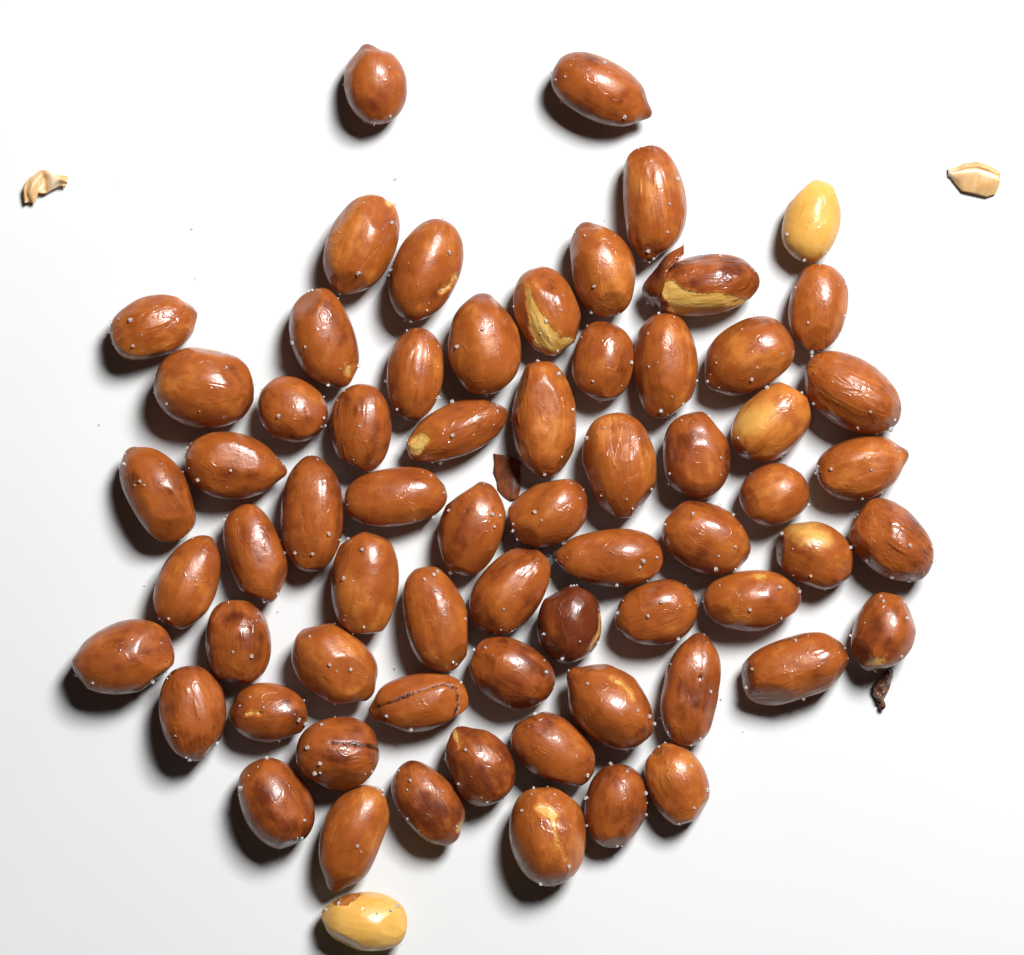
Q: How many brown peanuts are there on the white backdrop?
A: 65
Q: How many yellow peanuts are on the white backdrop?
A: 2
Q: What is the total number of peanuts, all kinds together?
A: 67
